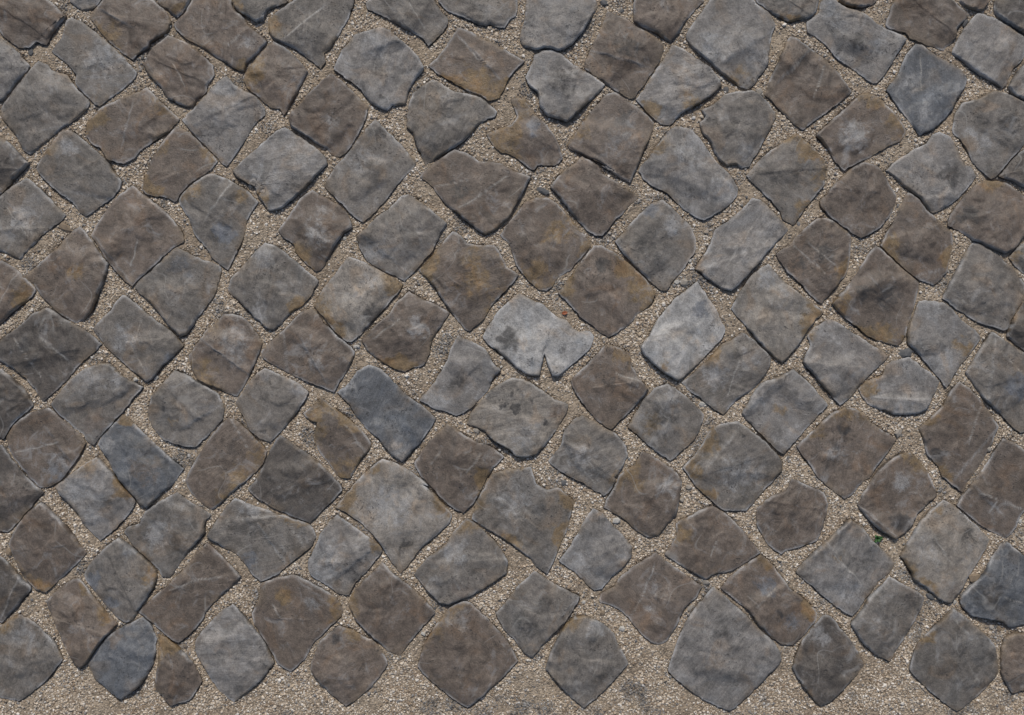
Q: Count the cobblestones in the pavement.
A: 147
